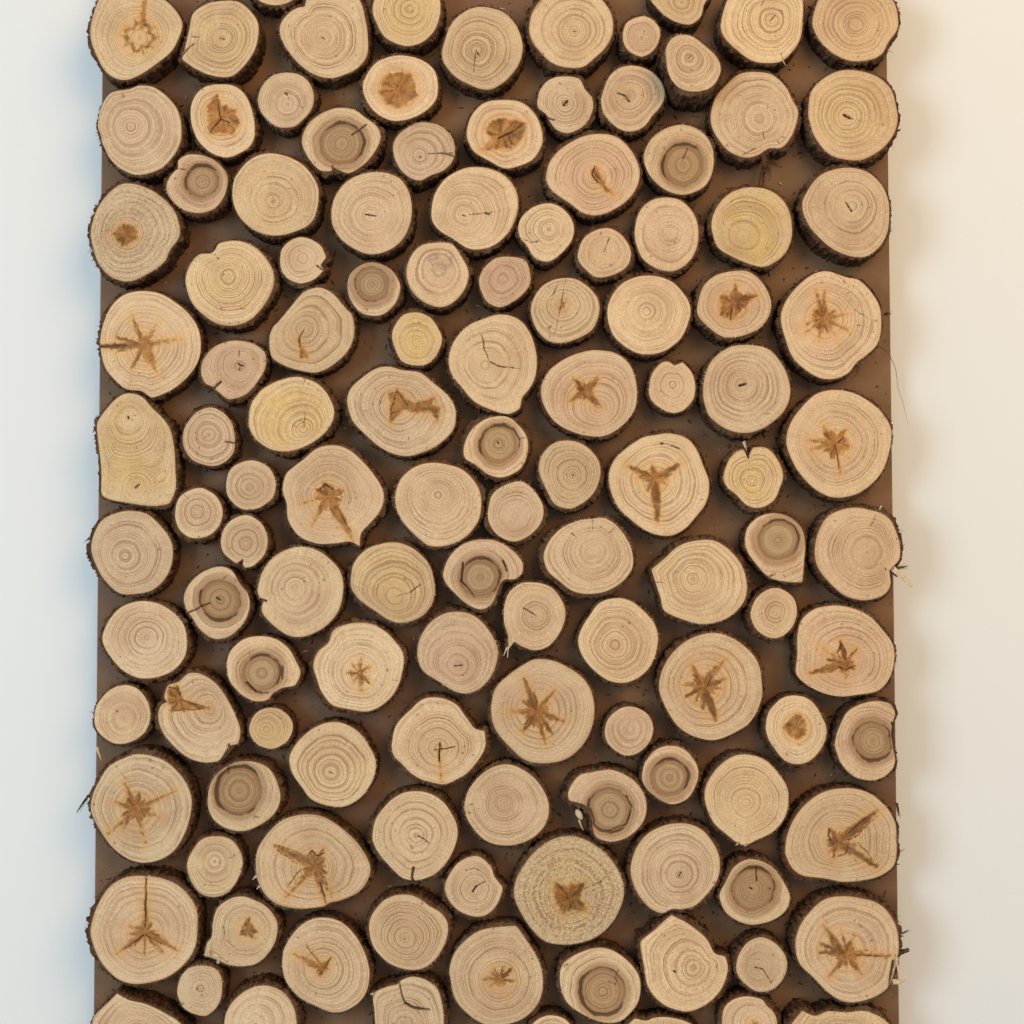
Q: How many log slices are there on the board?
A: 125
